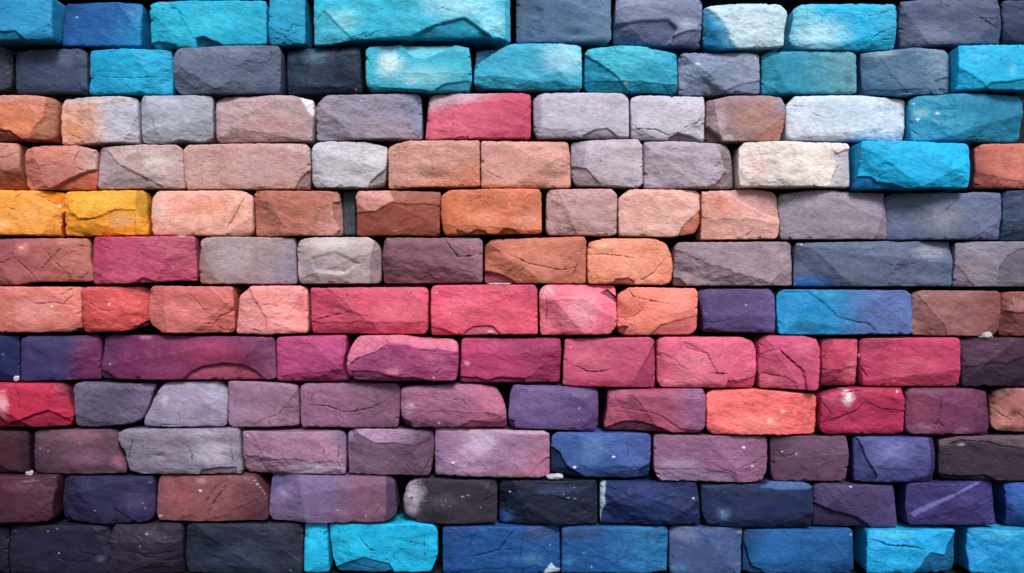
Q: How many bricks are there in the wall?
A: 138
